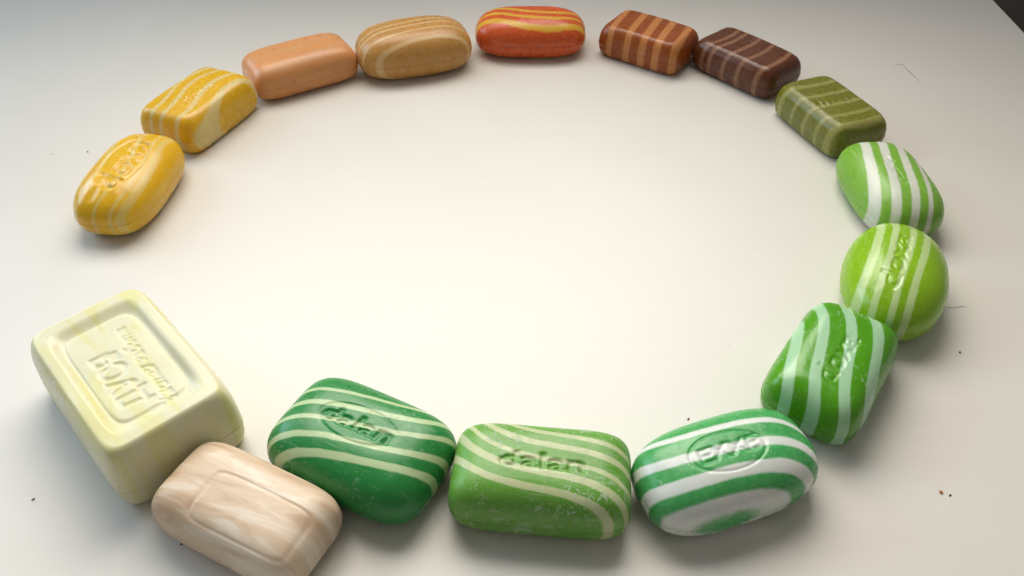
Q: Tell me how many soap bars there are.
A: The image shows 16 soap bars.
